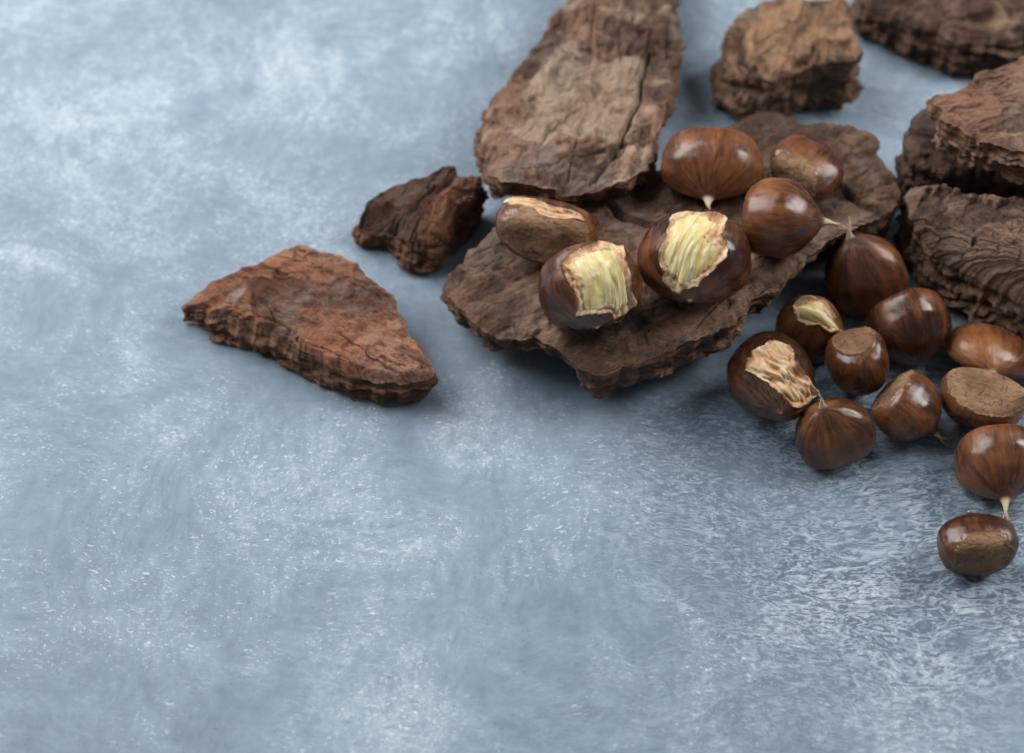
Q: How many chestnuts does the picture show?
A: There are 17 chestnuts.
